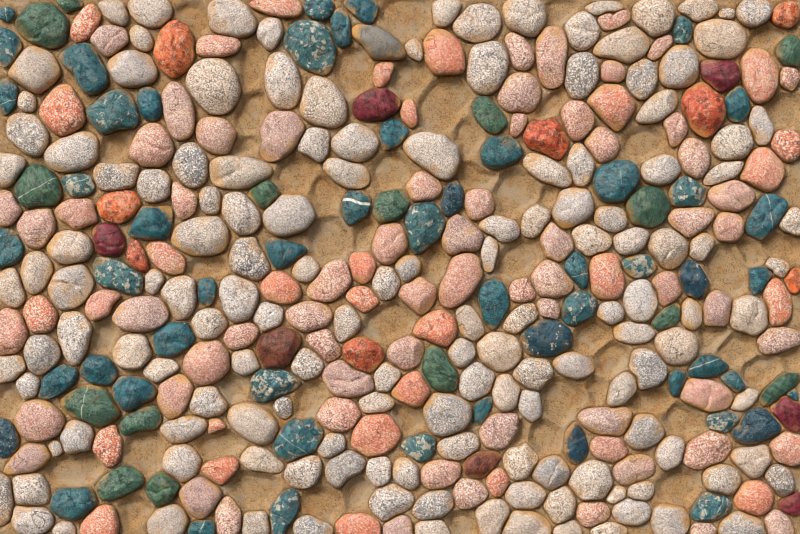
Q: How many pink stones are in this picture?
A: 94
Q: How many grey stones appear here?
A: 147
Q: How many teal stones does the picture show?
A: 68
